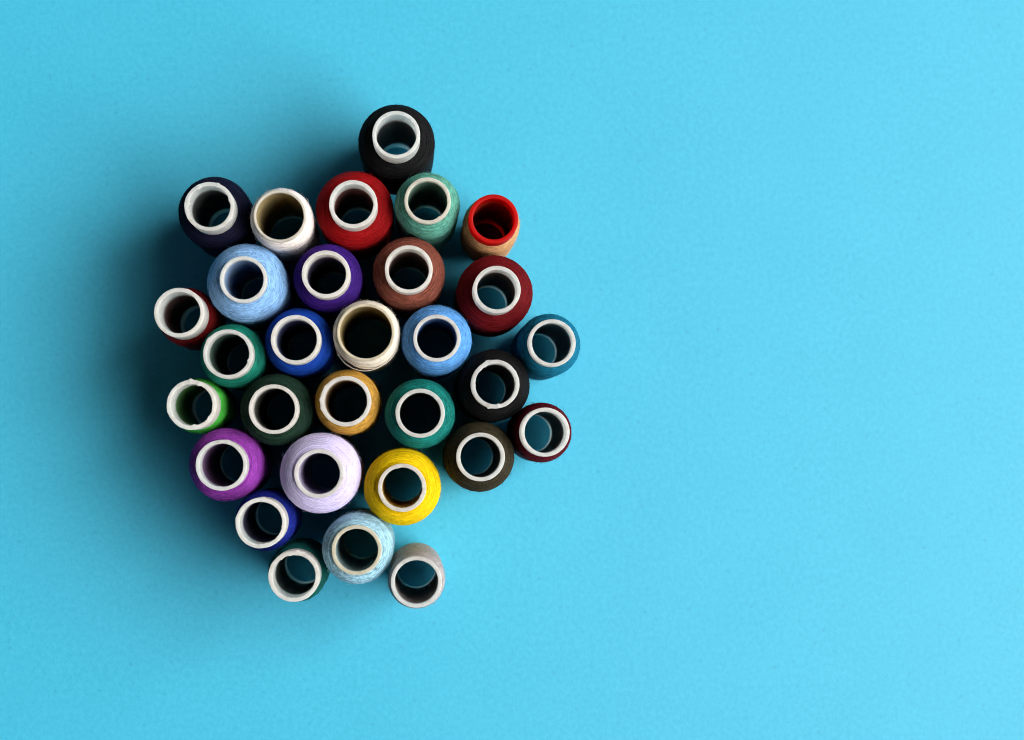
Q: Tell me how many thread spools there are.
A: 30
